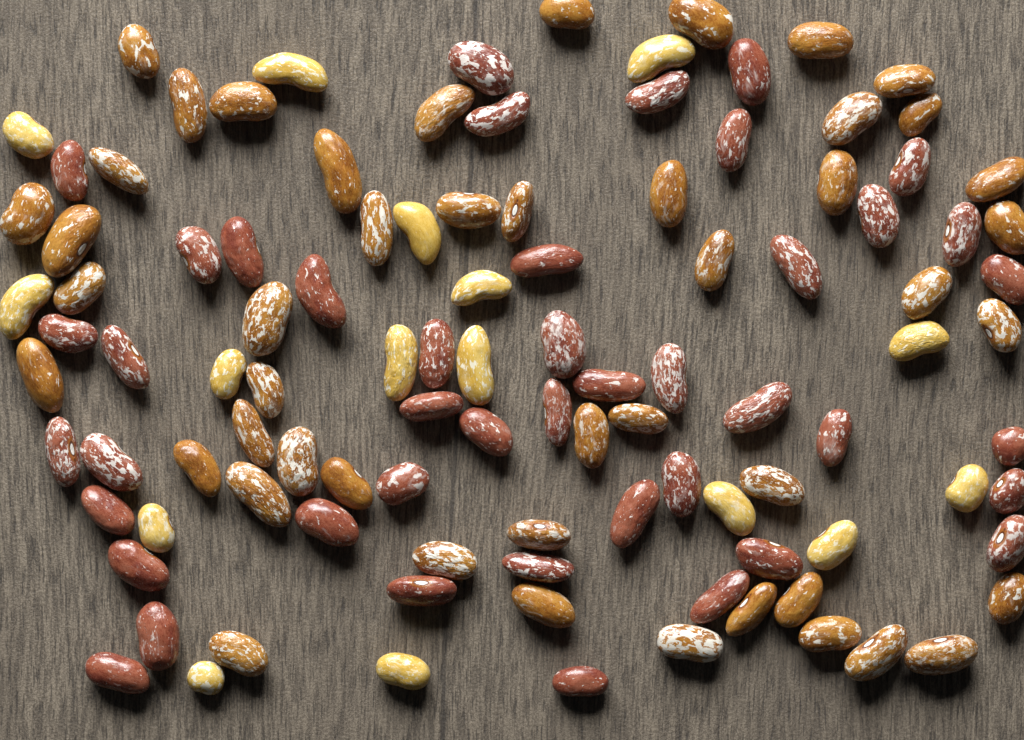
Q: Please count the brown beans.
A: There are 47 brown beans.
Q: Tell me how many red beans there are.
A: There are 44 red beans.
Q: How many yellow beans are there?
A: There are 16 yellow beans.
